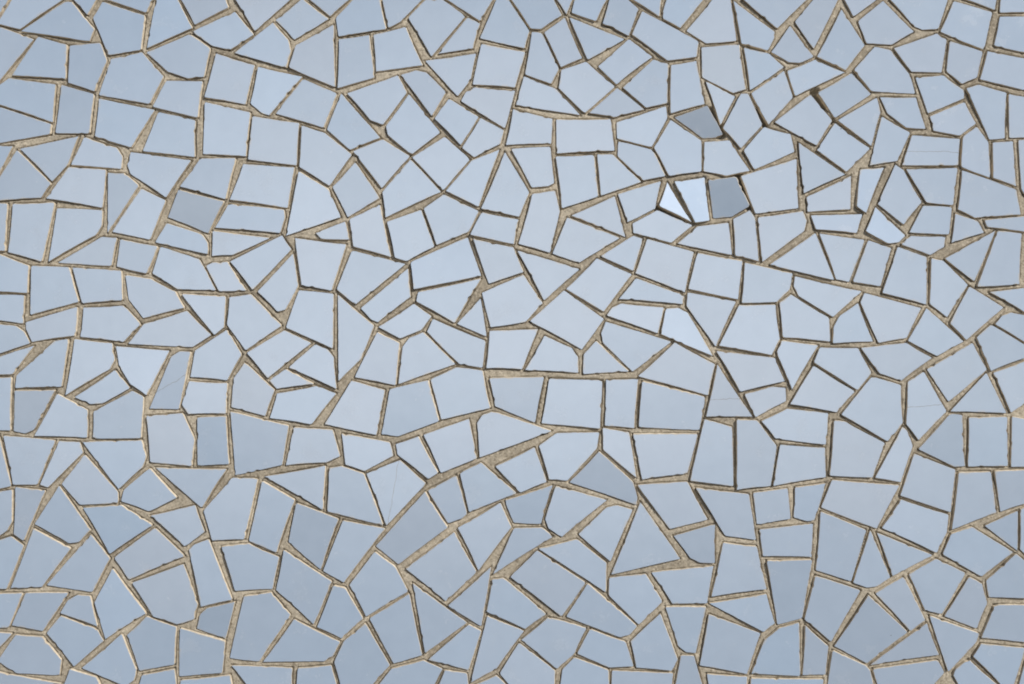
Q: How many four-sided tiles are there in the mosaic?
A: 196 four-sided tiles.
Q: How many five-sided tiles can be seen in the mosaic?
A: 166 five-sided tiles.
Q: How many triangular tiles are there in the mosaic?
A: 38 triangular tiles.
